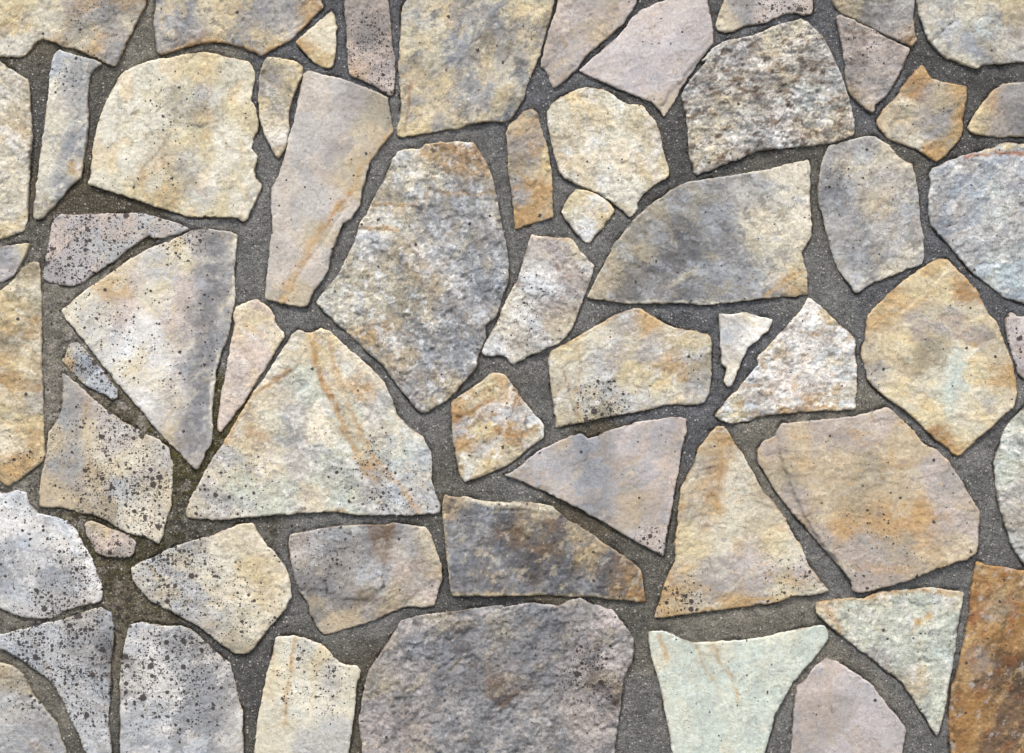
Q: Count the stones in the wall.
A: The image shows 59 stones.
